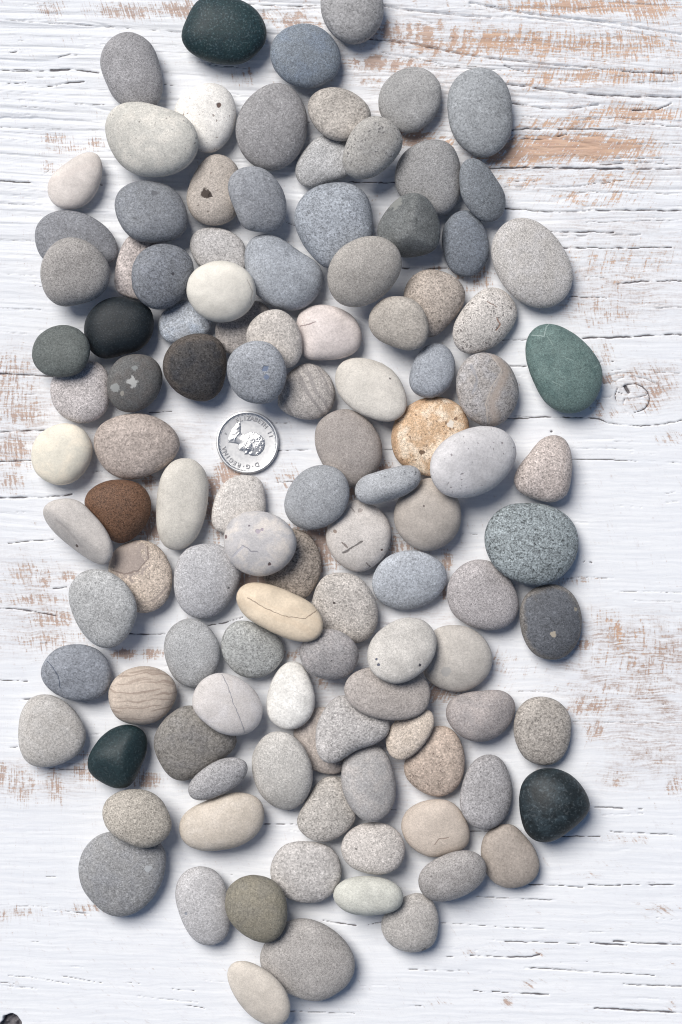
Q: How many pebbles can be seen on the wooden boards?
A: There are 112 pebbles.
